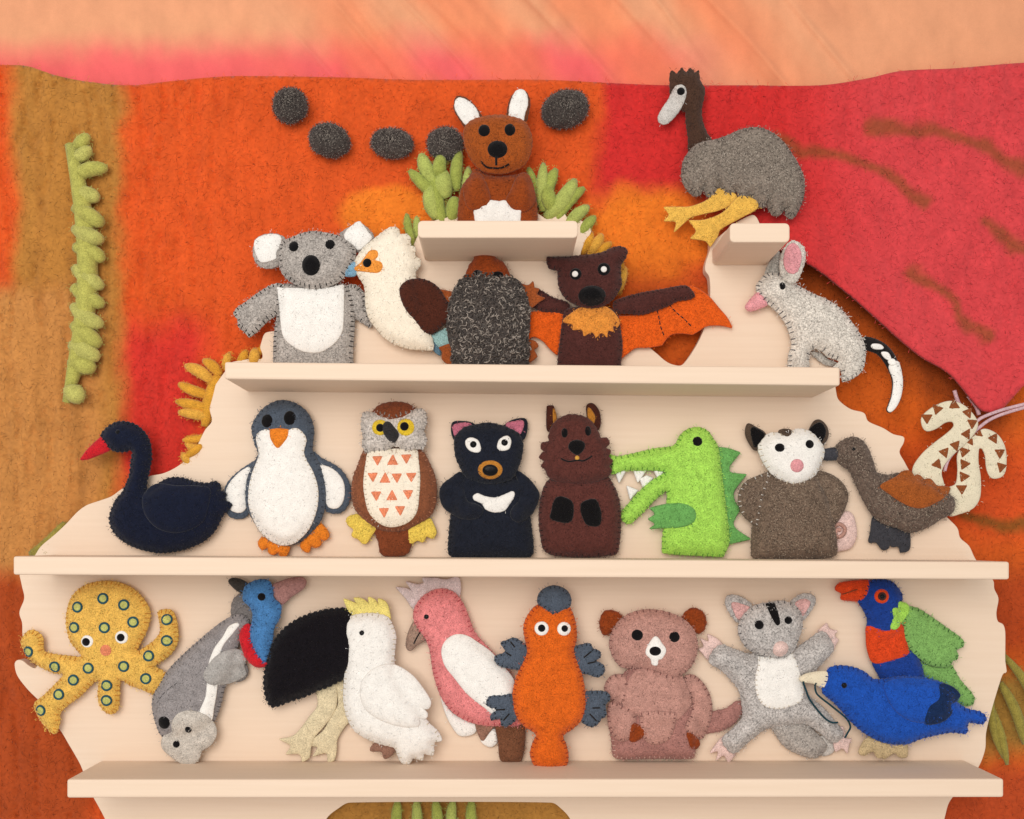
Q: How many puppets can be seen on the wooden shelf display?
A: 25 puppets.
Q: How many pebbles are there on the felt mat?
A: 5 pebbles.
